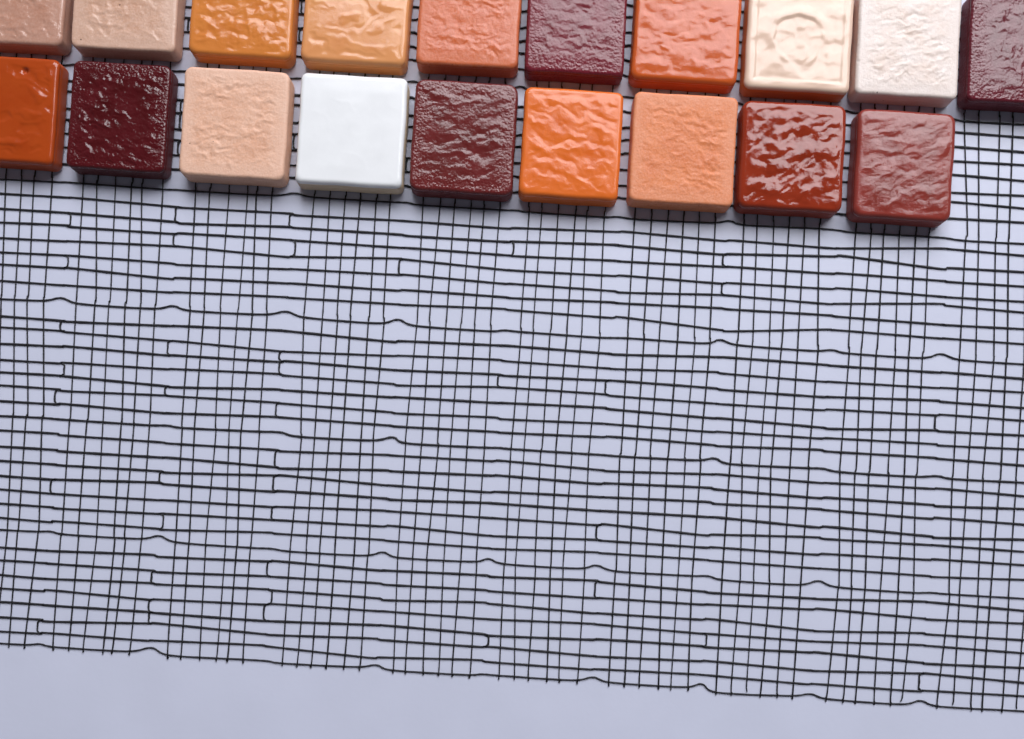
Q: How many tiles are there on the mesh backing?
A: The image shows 19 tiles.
